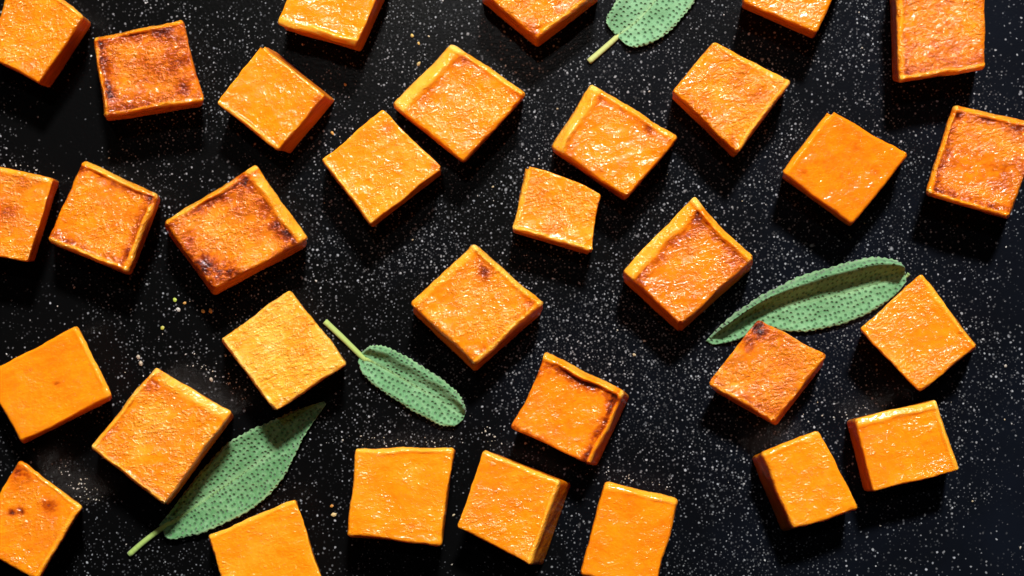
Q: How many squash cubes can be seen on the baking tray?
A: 32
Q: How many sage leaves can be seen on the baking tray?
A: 4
